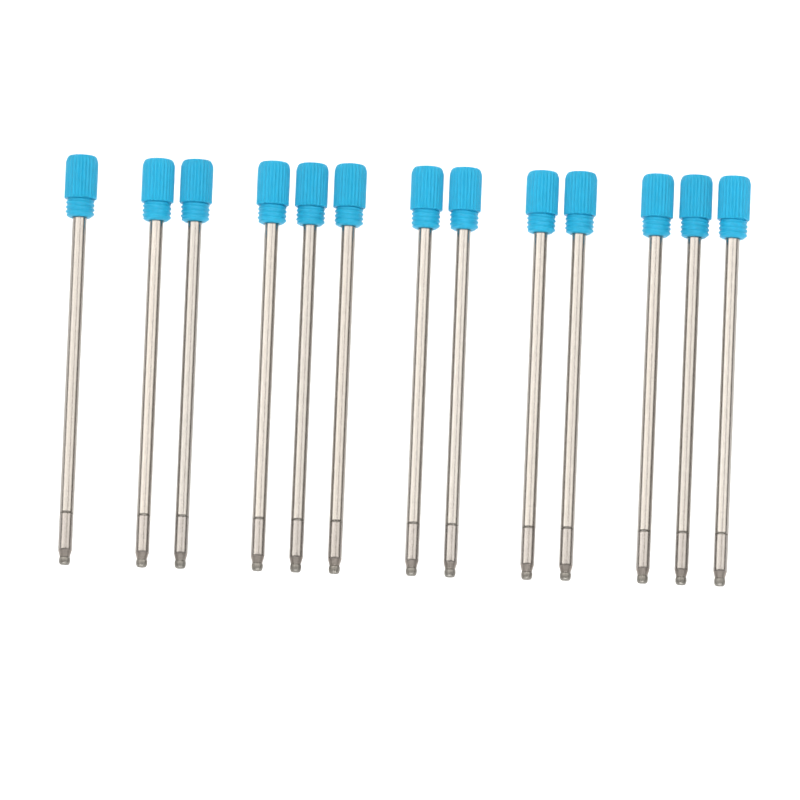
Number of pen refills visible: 13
